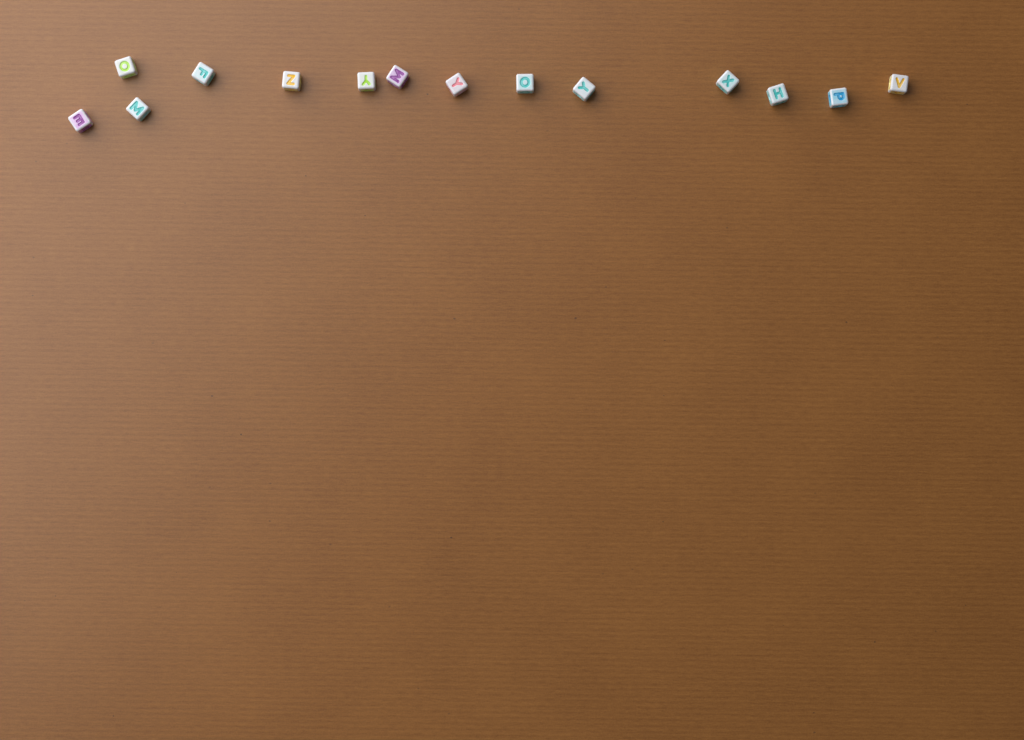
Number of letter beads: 14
